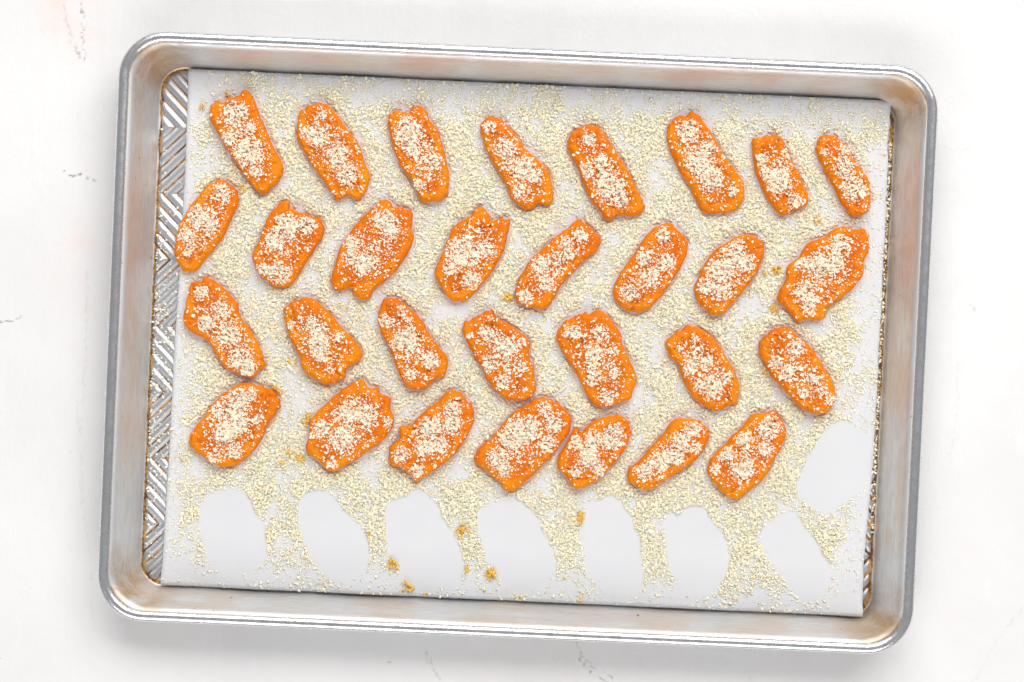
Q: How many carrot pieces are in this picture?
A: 30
